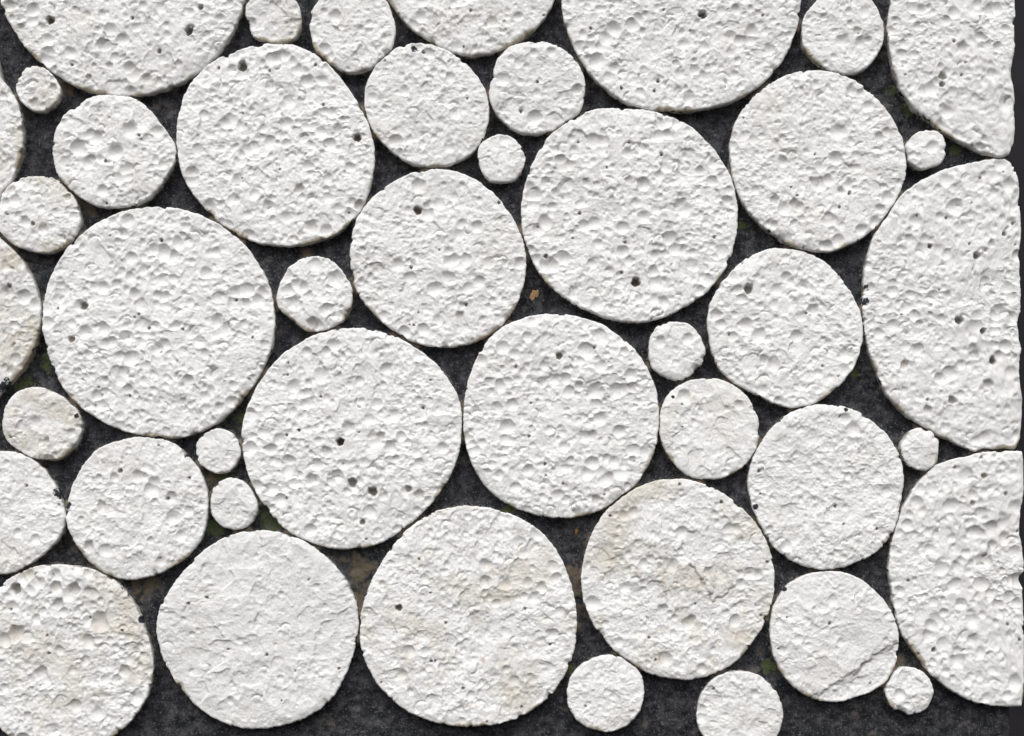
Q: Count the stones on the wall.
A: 44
